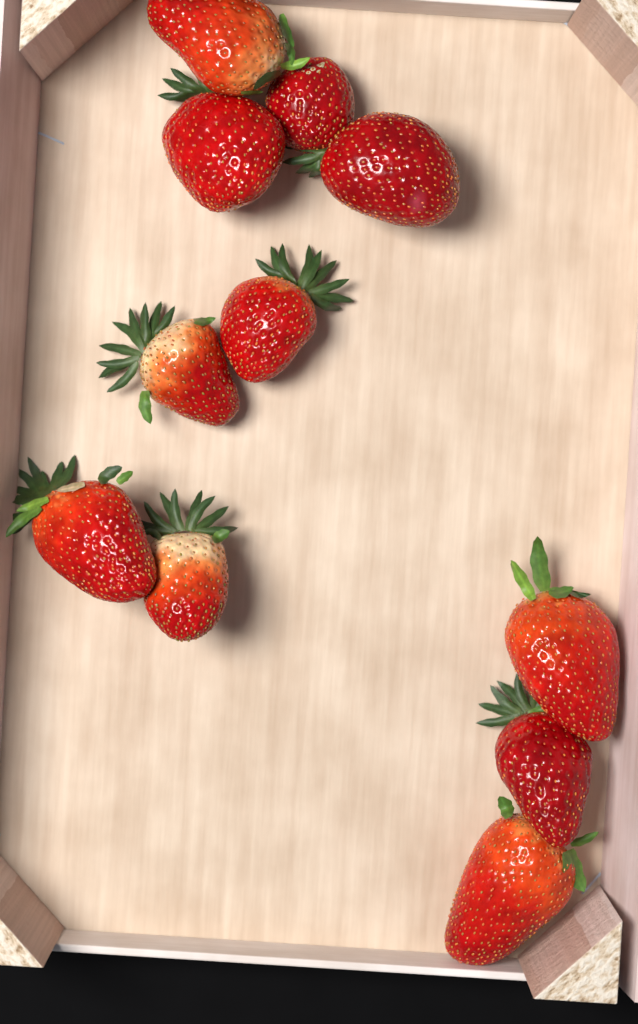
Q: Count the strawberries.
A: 11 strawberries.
